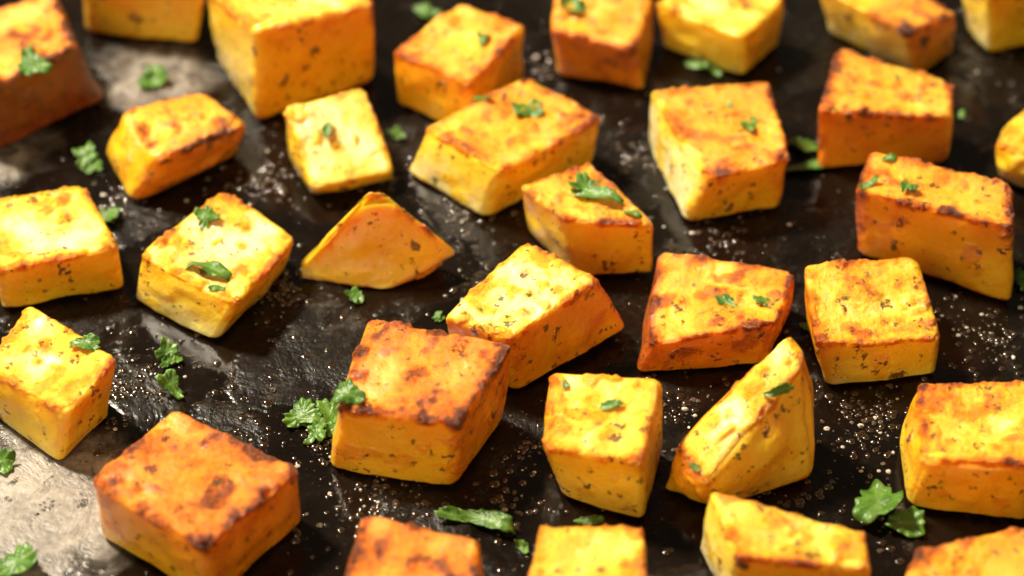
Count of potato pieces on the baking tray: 32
